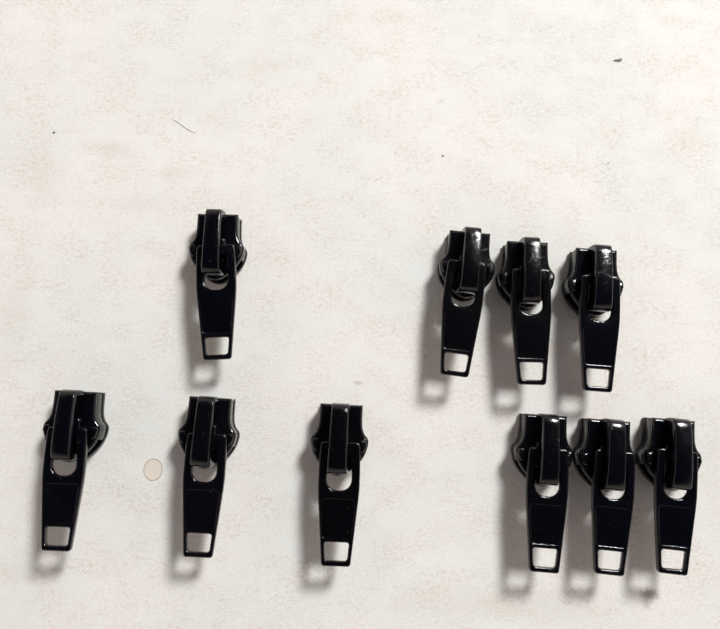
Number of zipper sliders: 10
